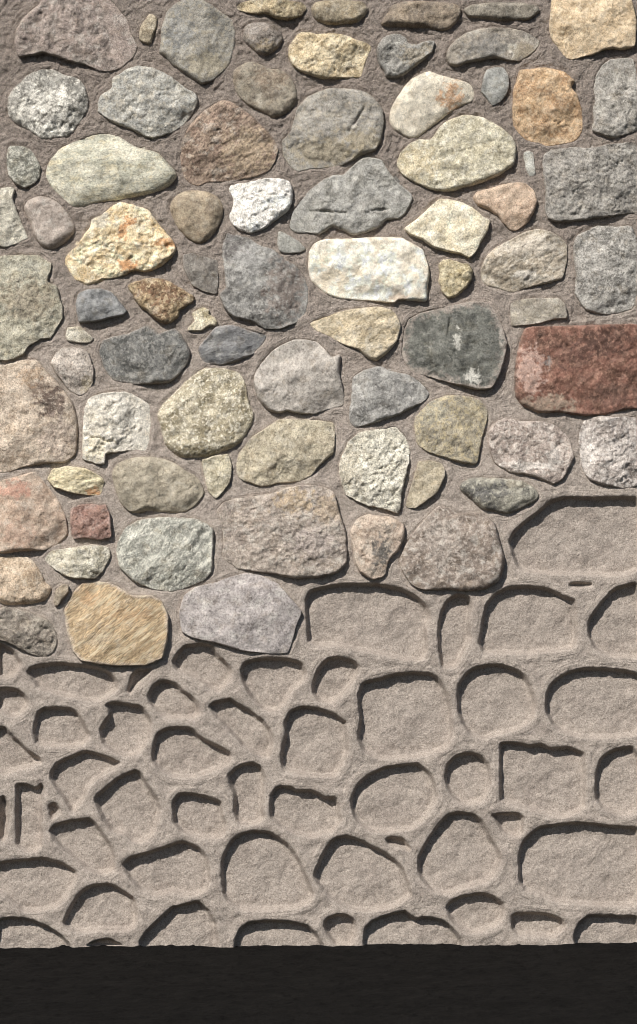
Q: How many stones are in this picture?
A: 80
